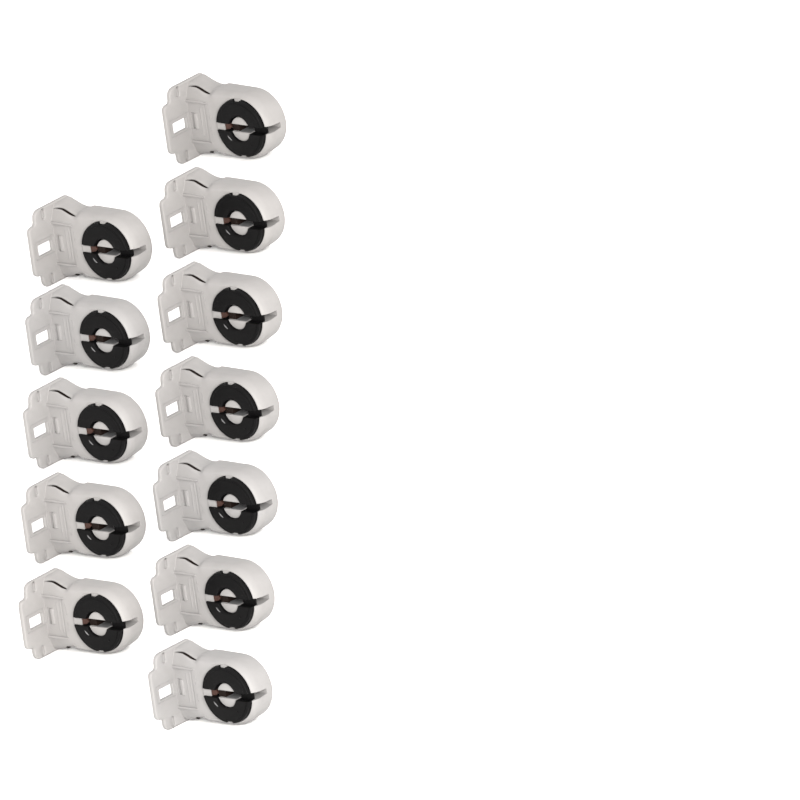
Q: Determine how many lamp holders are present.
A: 12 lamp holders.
